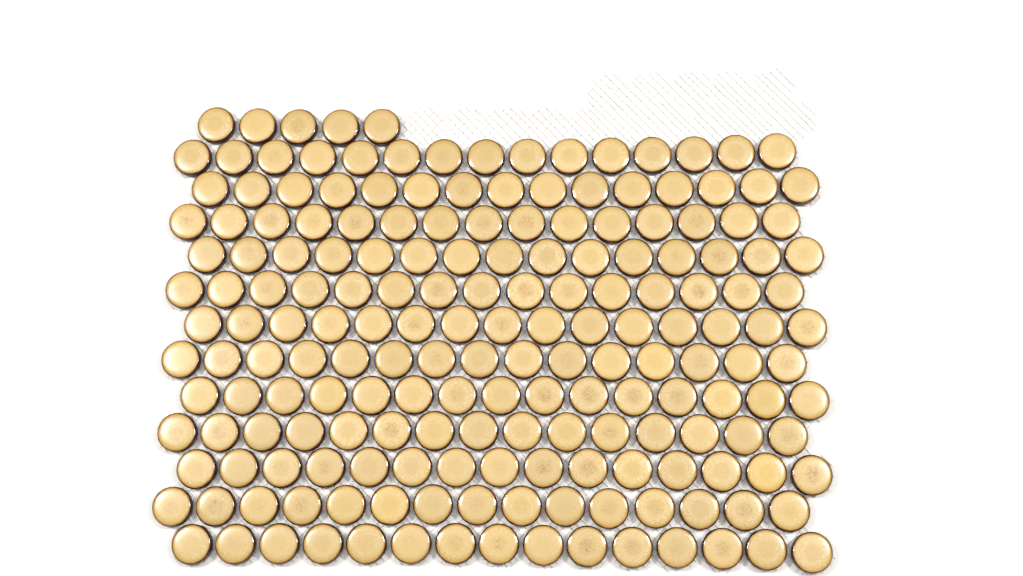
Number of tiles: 185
